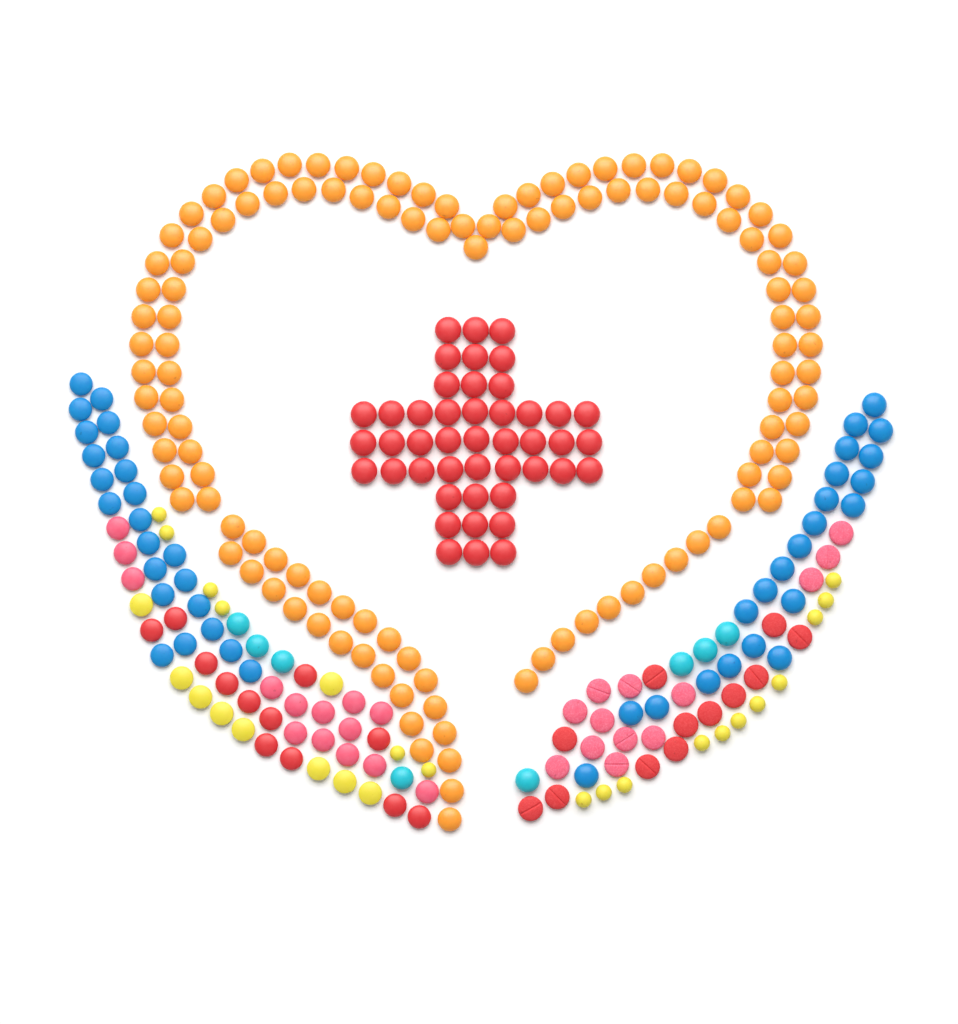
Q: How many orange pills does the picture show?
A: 123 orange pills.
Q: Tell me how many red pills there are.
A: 69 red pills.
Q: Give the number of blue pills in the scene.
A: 45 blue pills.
